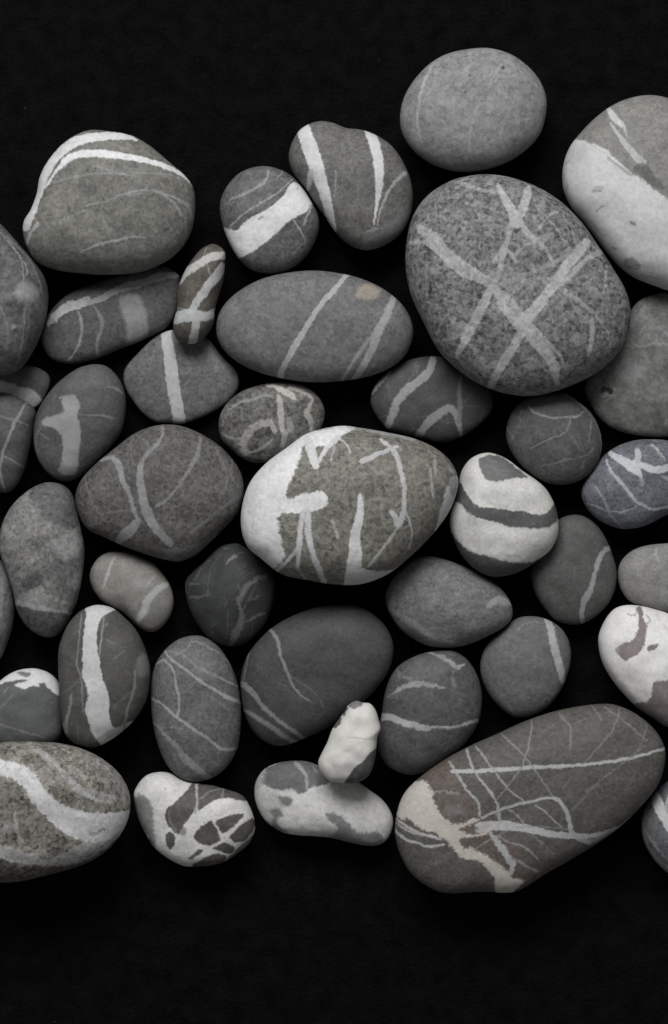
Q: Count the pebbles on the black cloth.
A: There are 42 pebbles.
